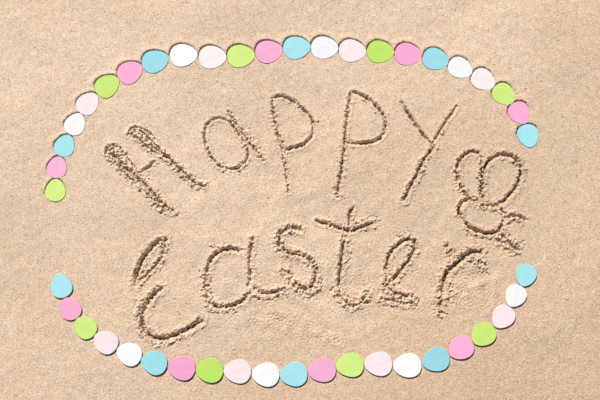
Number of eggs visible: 44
